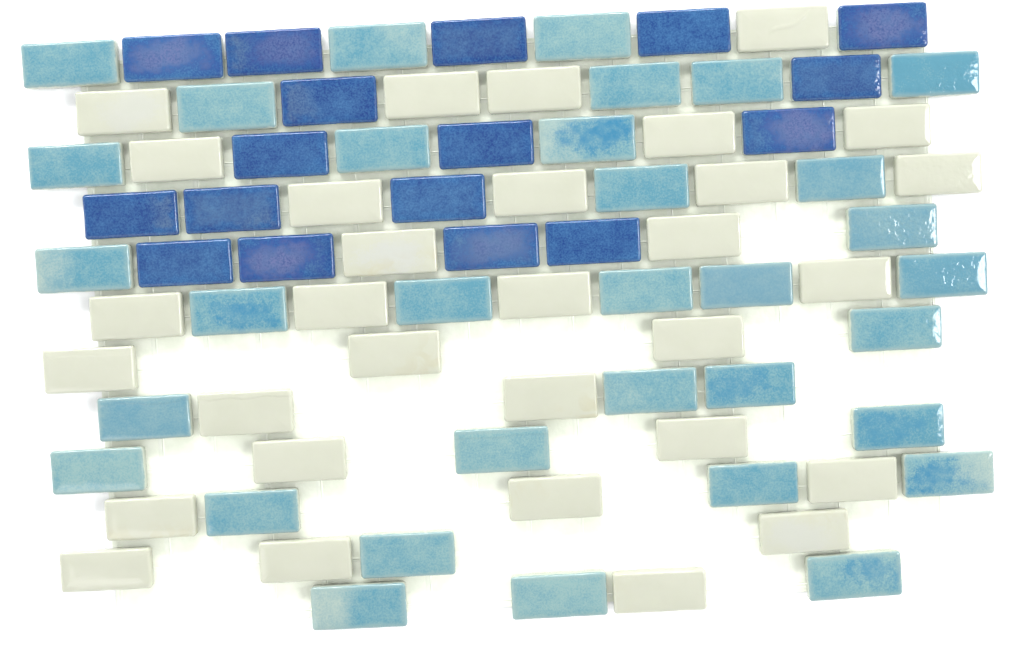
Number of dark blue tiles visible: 17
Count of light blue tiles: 33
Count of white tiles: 31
